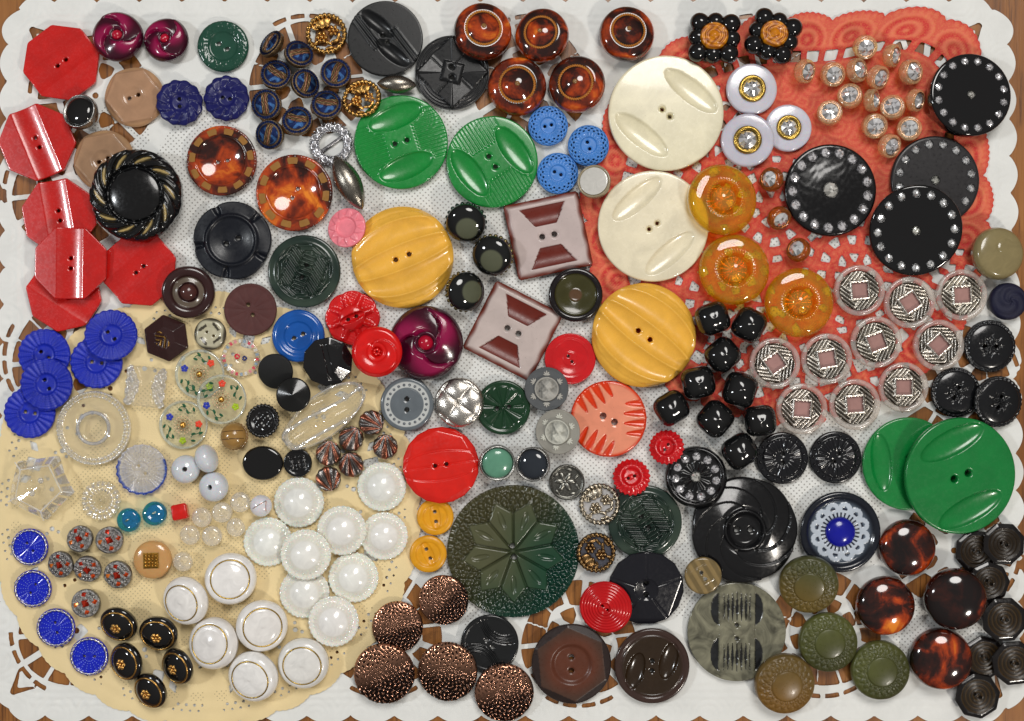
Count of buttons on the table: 200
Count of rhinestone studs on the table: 18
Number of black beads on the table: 9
